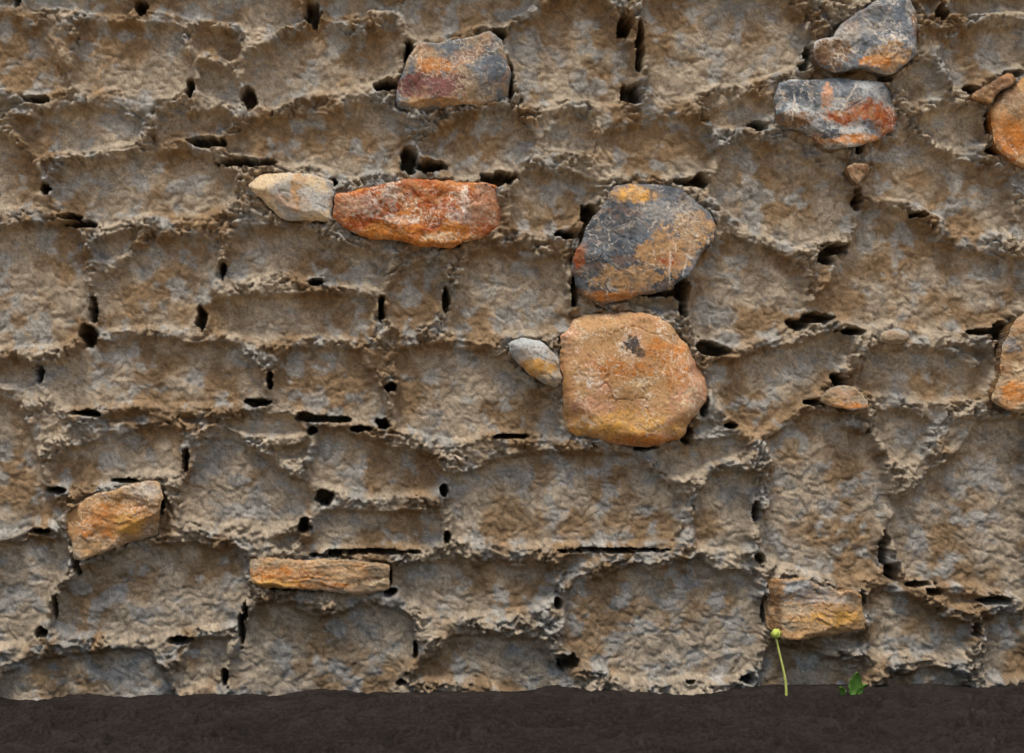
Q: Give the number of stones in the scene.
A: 17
